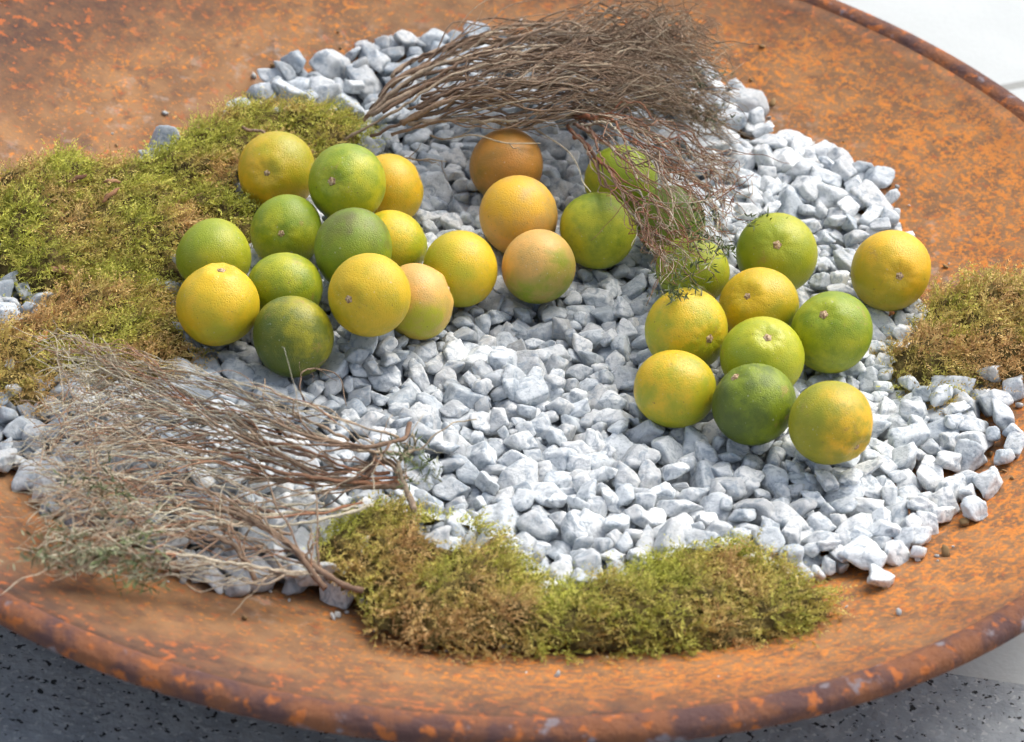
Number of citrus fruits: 29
